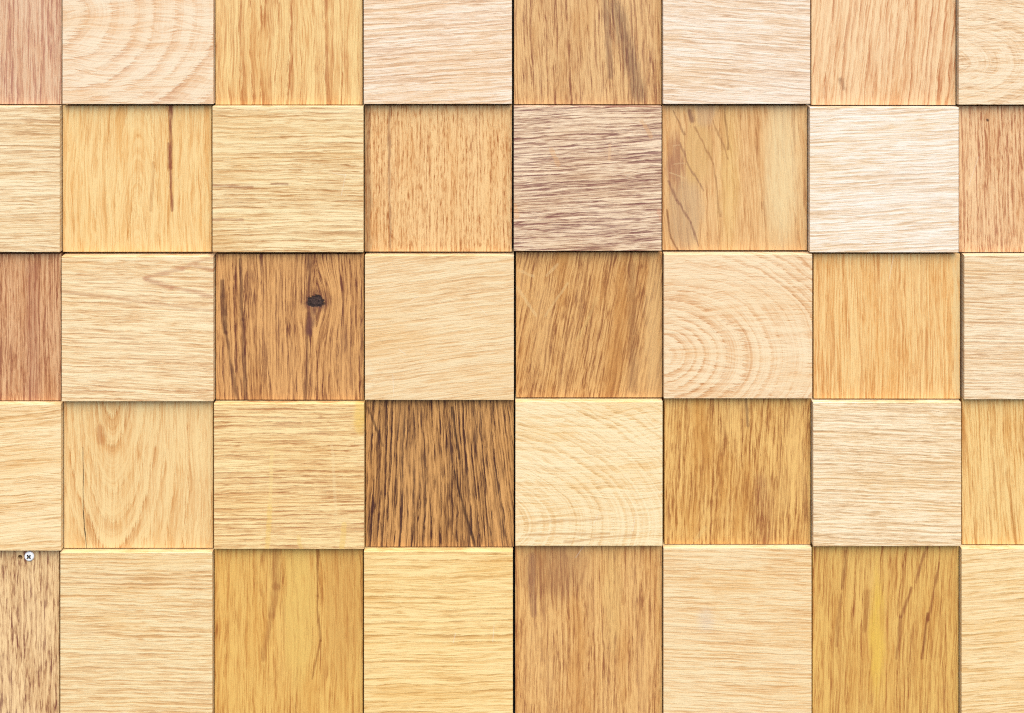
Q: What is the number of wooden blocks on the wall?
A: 40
